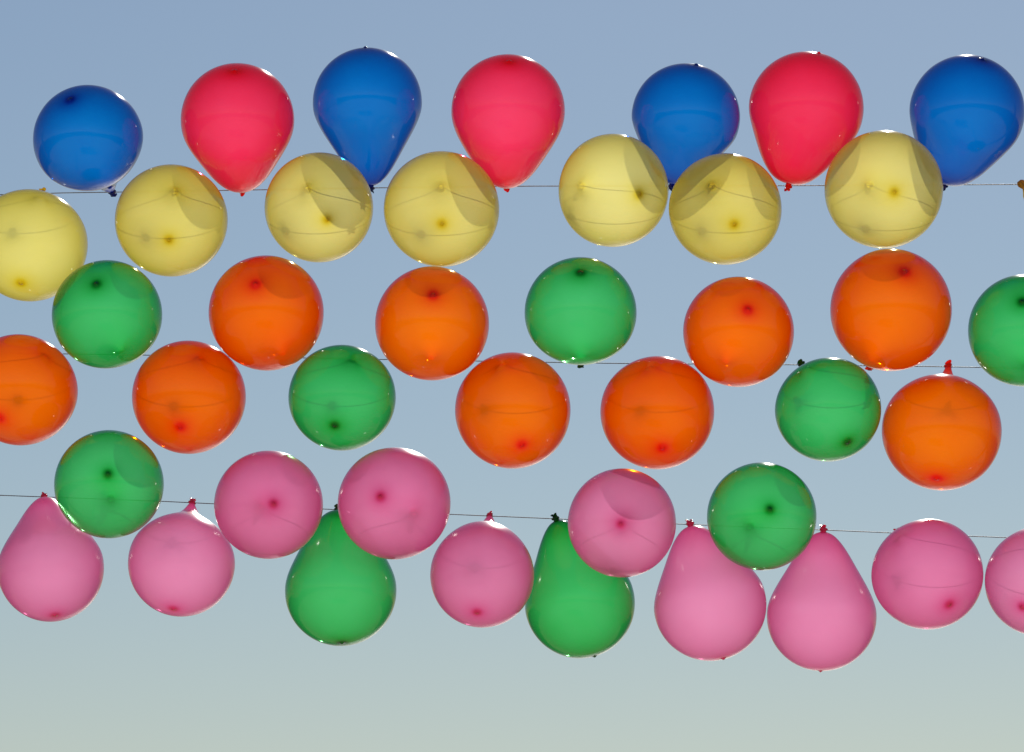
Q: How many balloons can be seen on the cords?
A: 42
